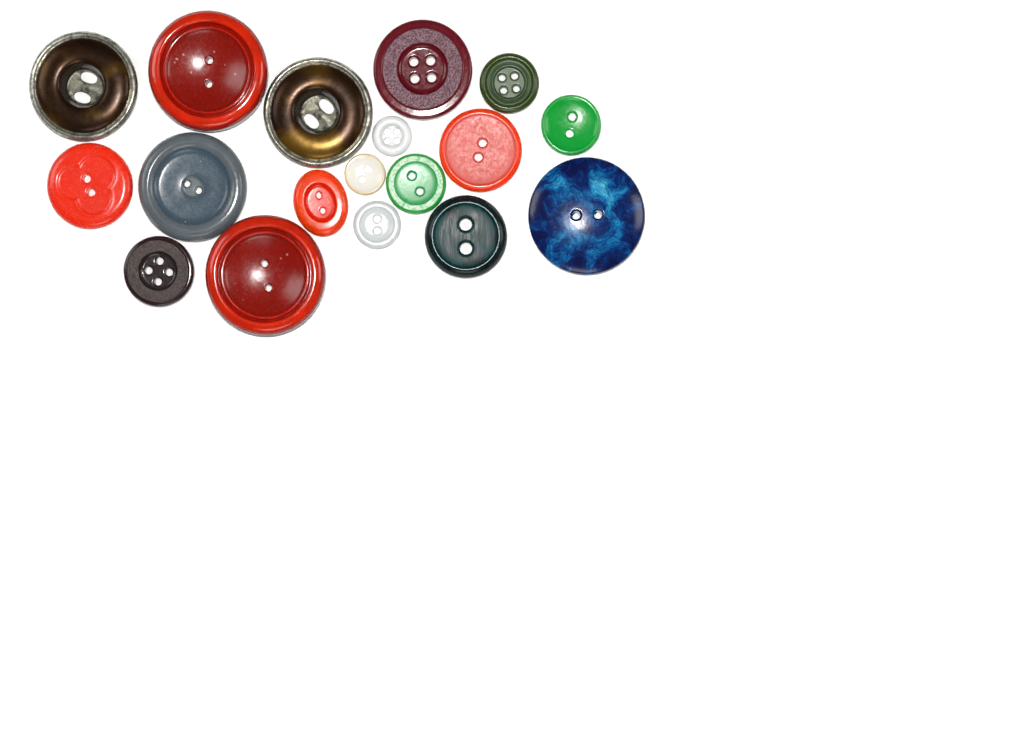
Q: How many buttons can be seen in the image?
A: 18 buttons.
